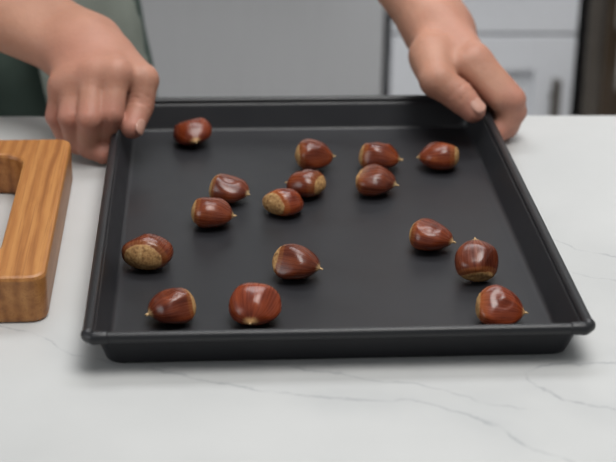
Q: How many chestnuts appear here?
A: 16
